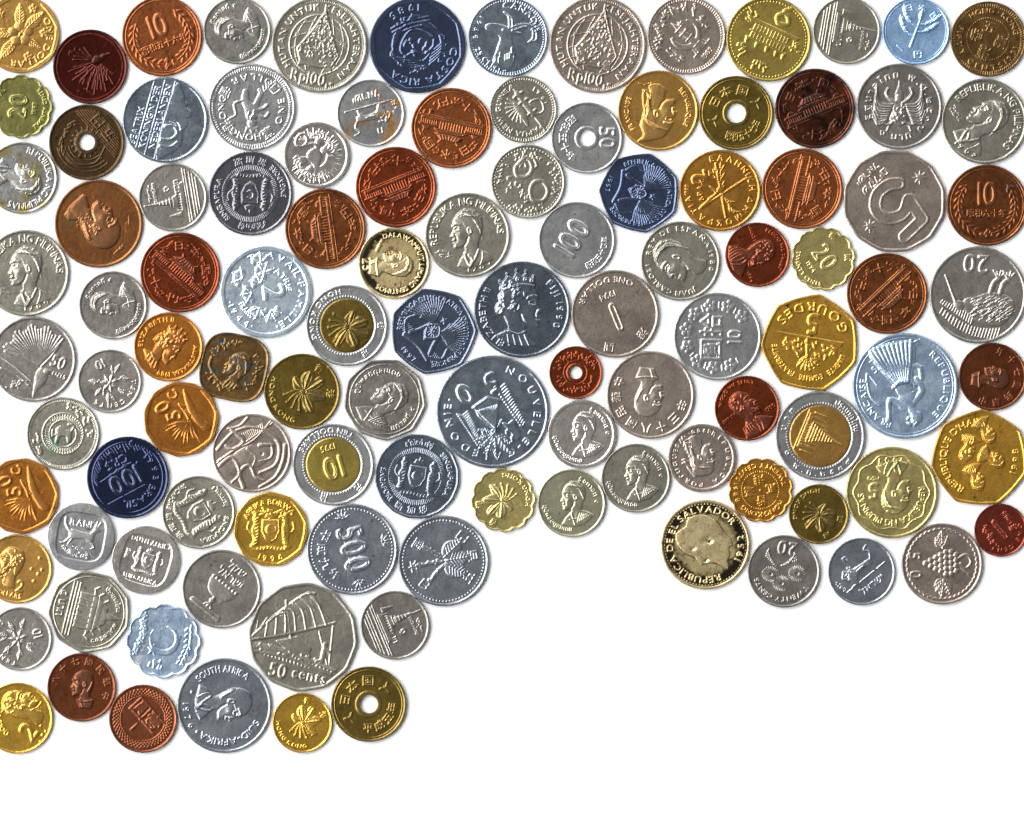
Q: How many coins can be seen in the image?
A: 110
